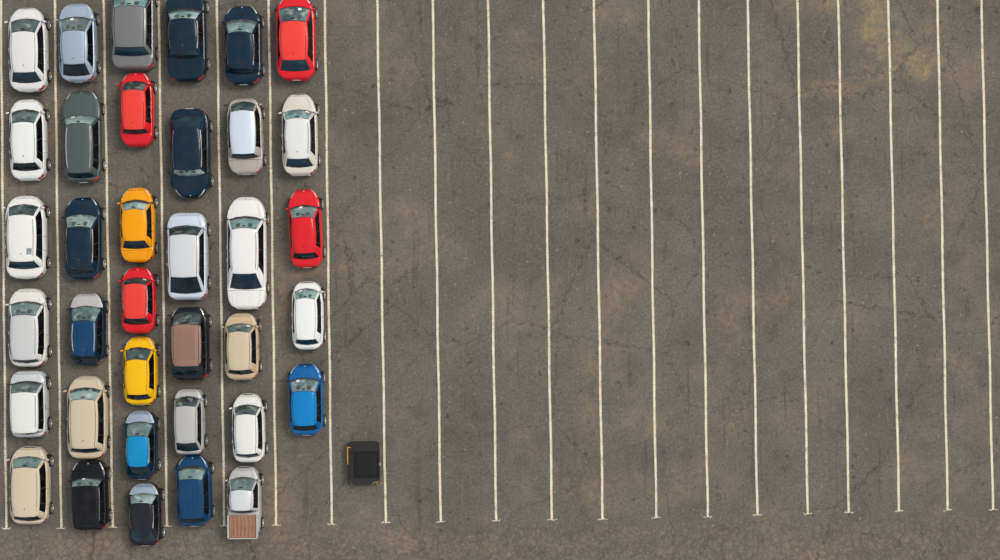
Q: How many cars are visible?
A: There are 36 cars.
